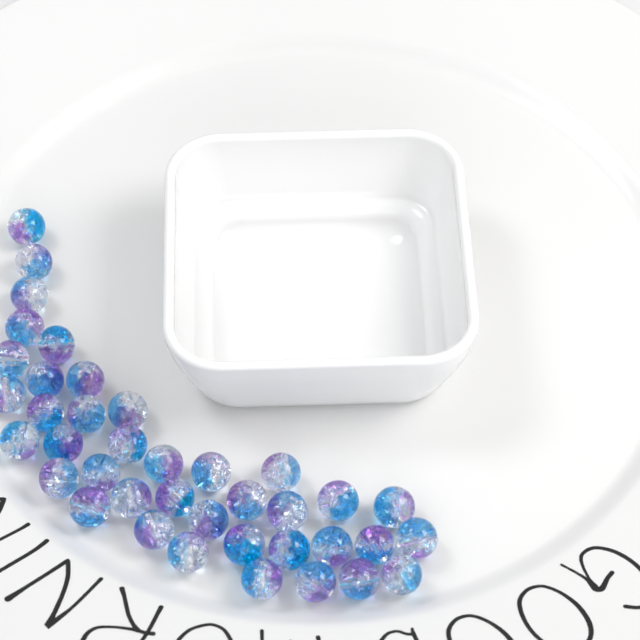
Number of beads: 39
